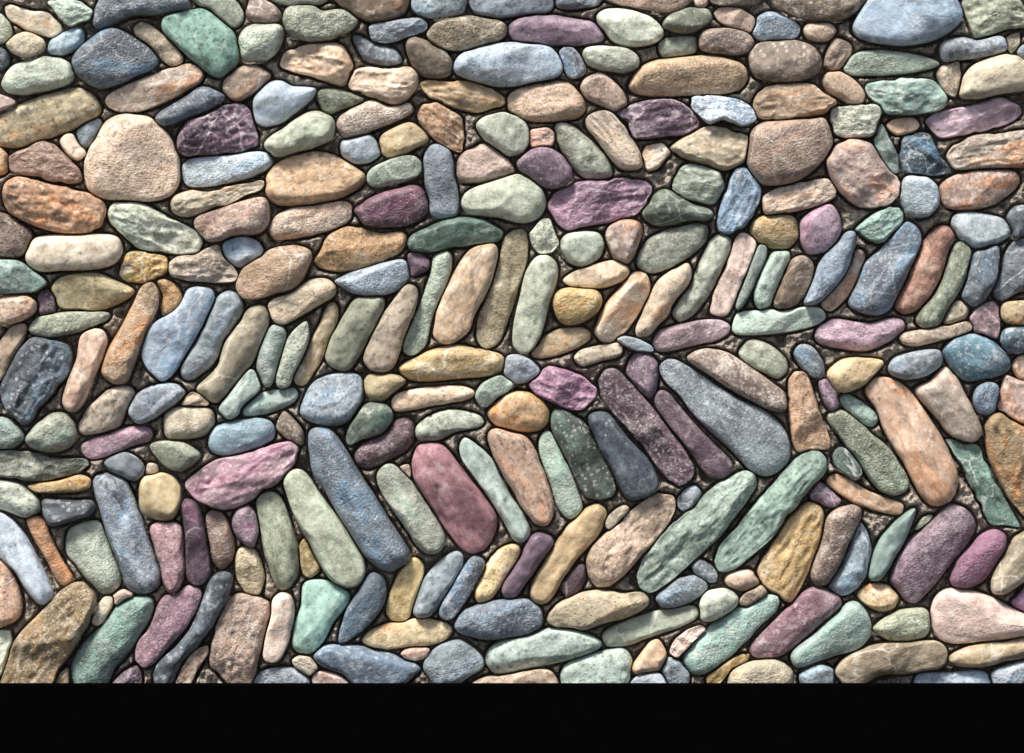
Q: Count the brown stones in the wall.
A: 145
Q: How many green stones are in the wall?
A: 79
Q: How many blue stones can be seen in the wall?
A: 70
